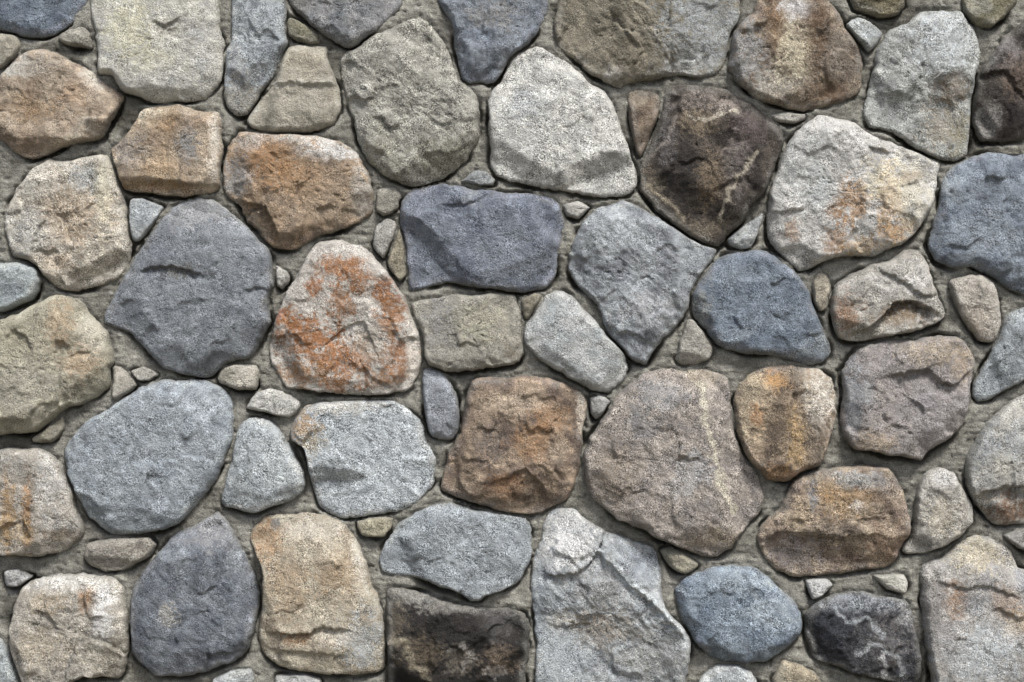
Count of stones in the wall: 89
